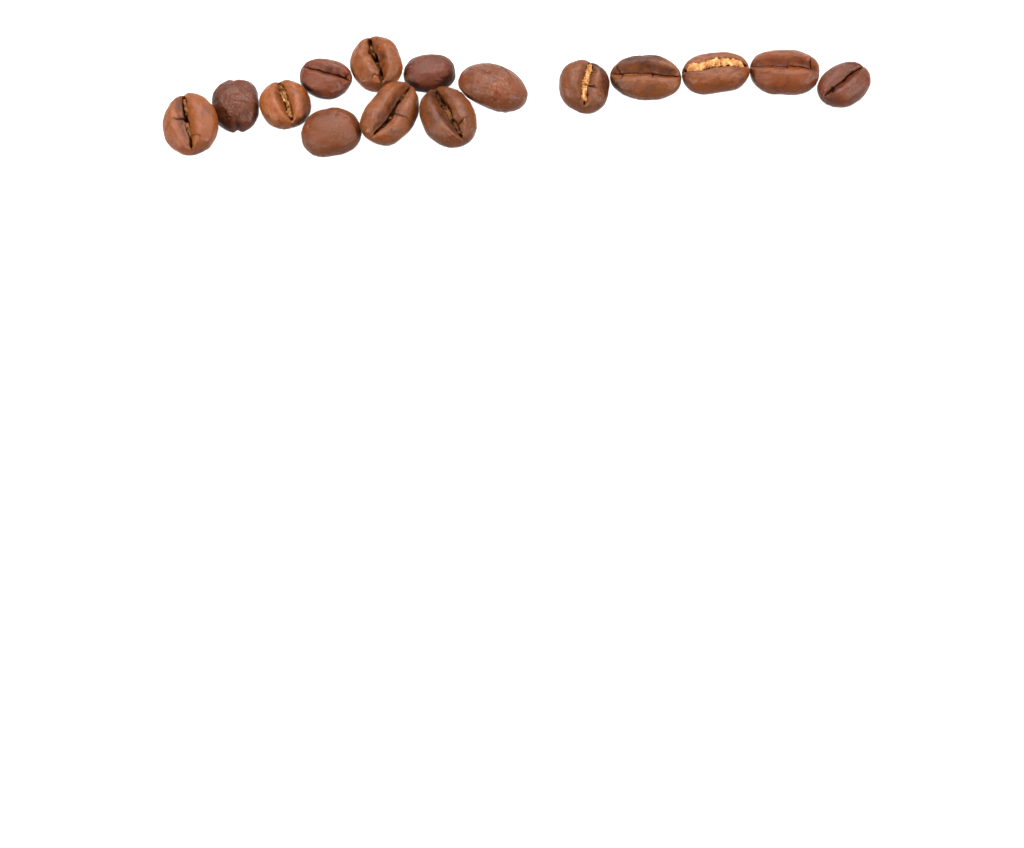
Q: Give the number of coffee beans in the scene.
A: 15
